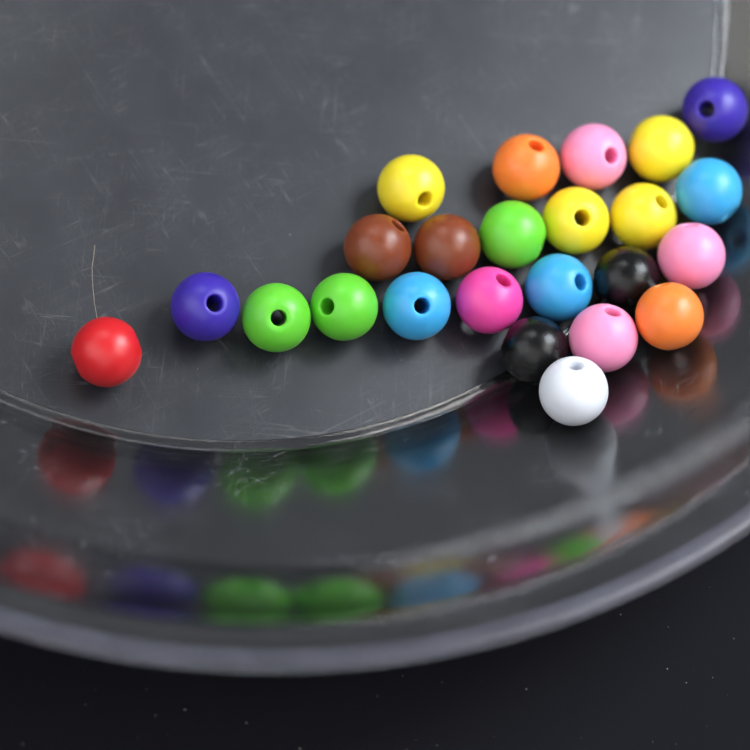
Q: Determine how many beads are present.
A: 24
